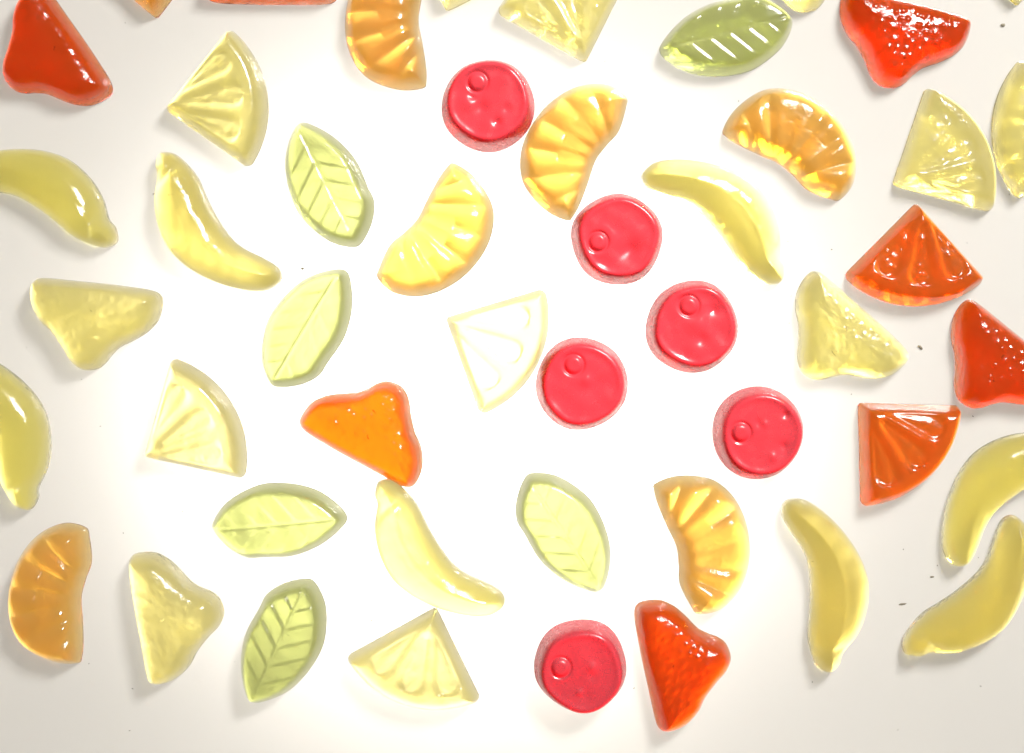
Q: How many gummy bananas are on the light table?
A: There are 8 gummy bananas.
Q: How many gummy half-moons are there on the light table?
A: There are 6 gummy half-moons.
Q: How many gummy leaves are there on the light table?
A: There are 6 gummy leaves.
